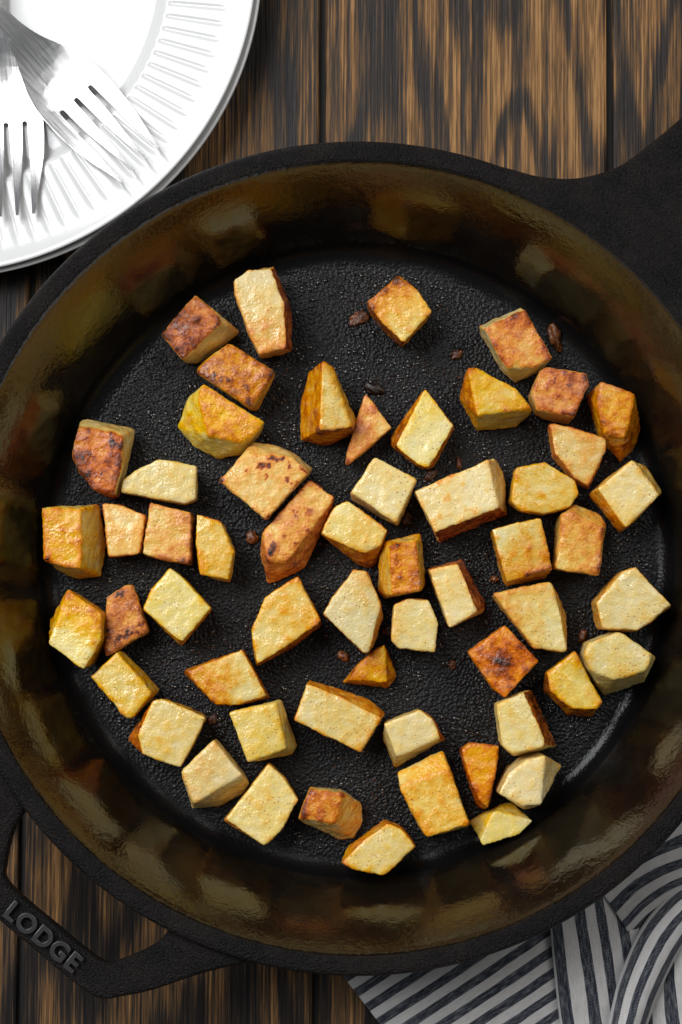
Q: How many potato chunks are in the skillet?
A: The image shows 57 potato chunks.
